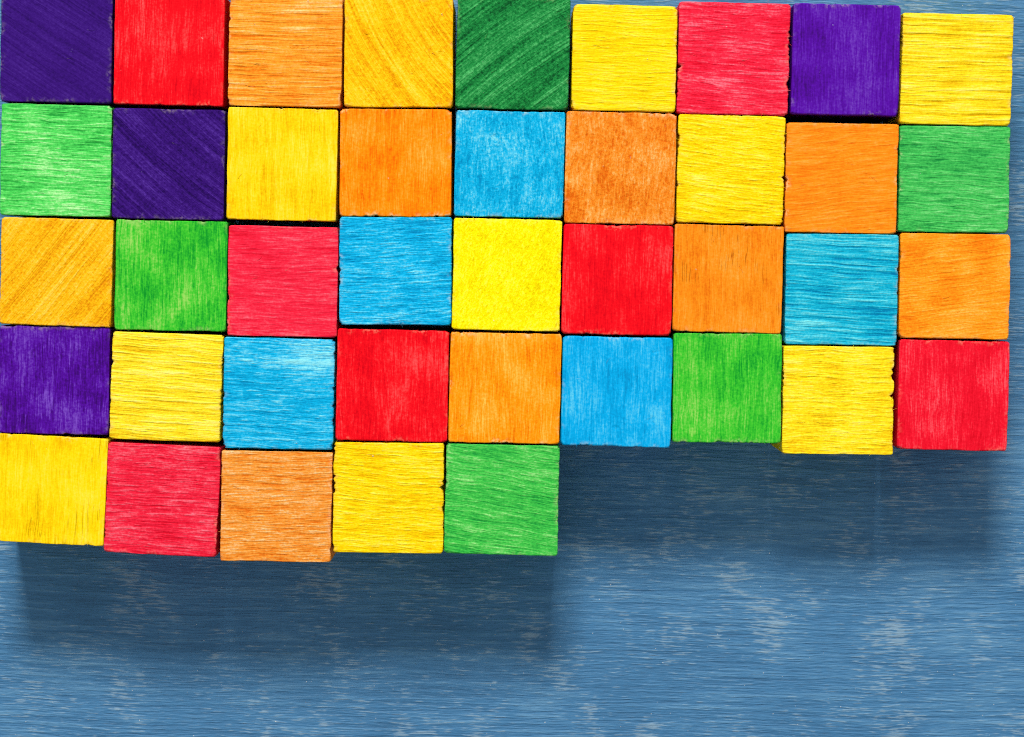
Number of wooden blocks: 41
